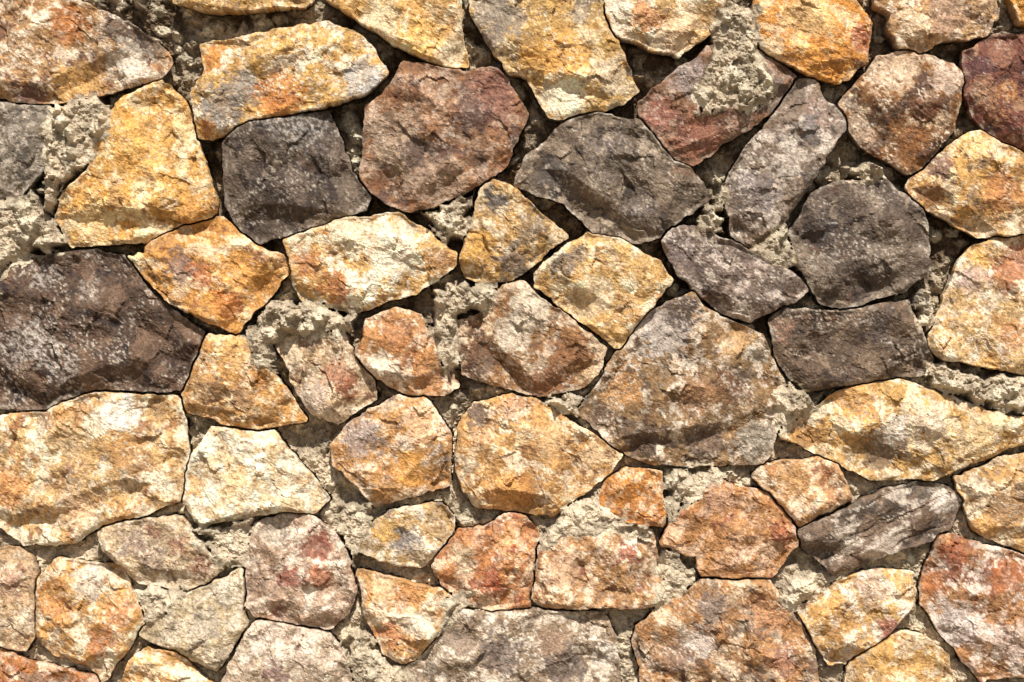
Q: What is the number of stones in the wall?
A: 60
